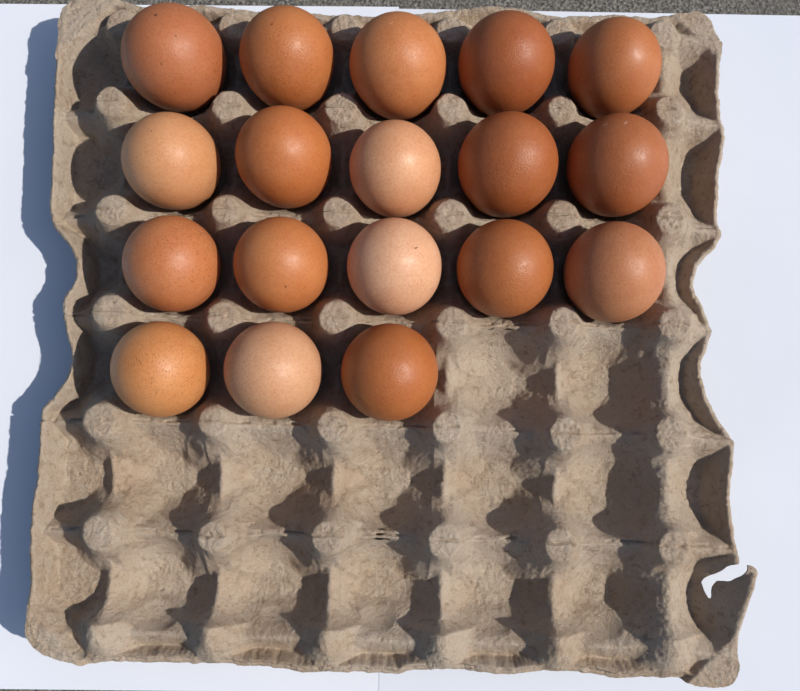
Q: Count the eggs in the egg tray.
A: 18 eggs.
